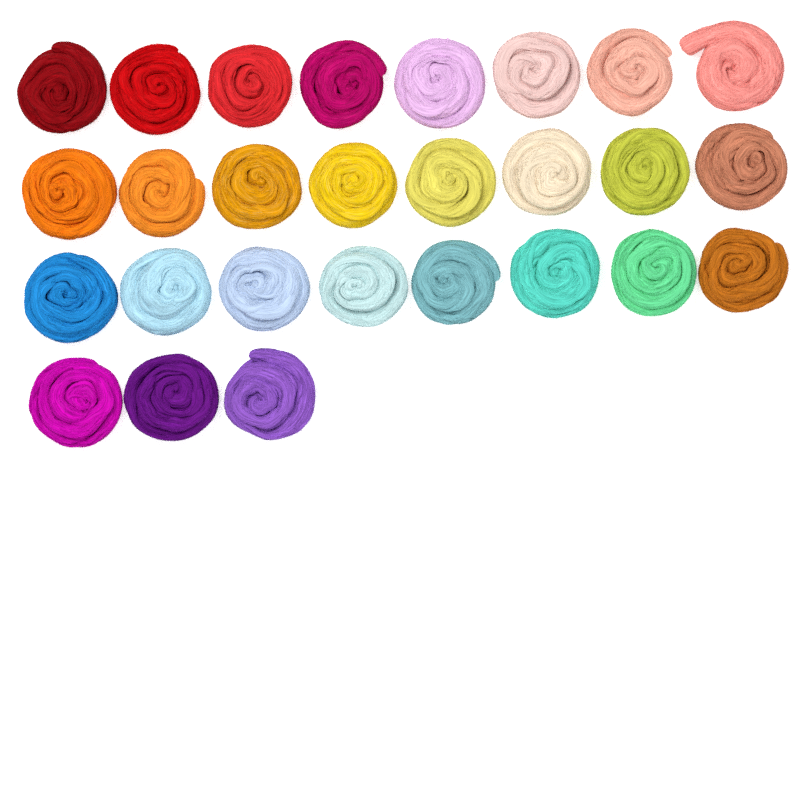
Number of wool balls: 27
